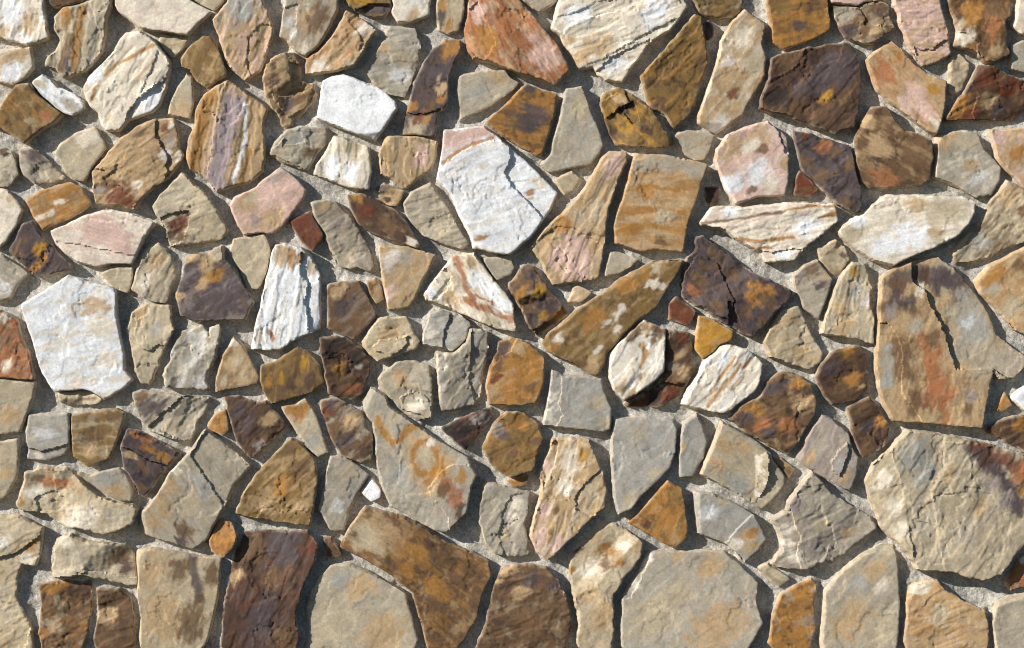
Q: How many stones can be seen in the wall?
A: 175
